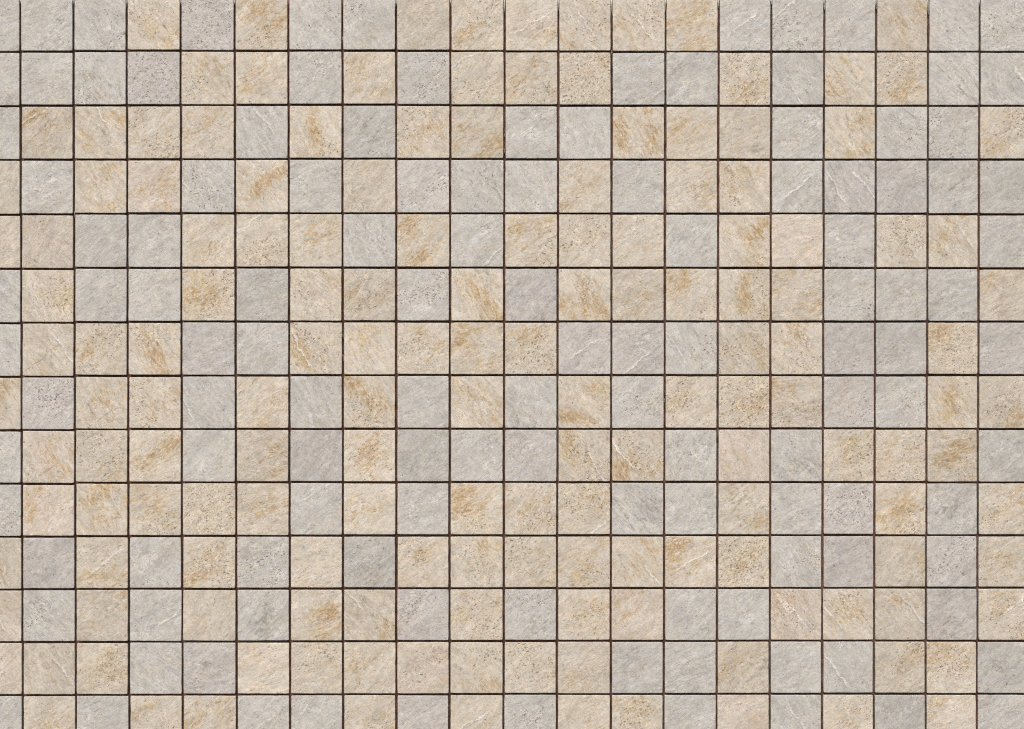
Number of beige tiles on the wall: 156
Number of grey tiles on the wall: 124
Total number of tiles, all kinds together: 280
